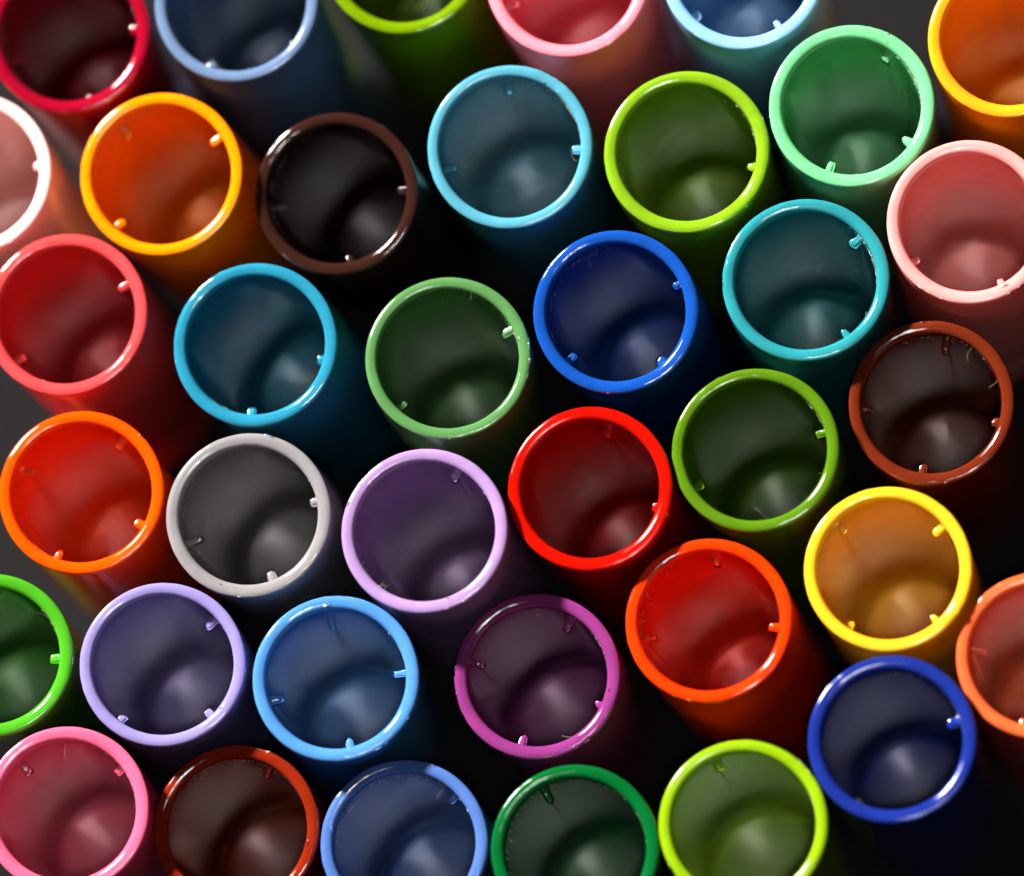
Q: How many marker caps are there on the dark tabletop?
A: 37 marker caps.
